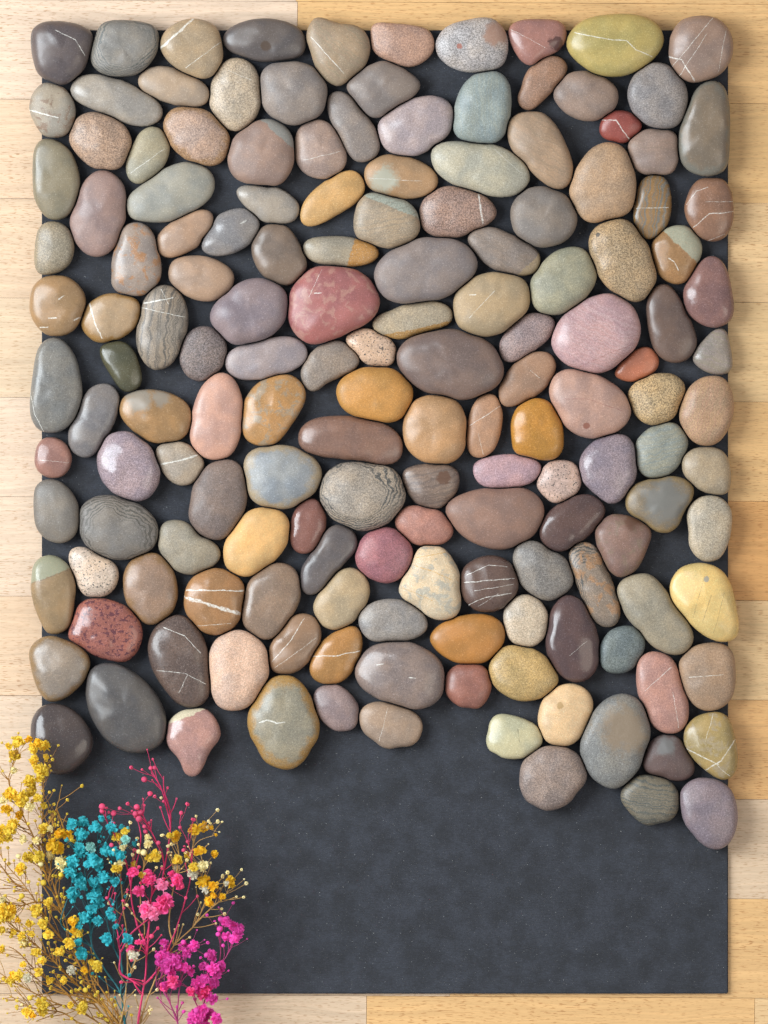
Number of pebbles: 156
